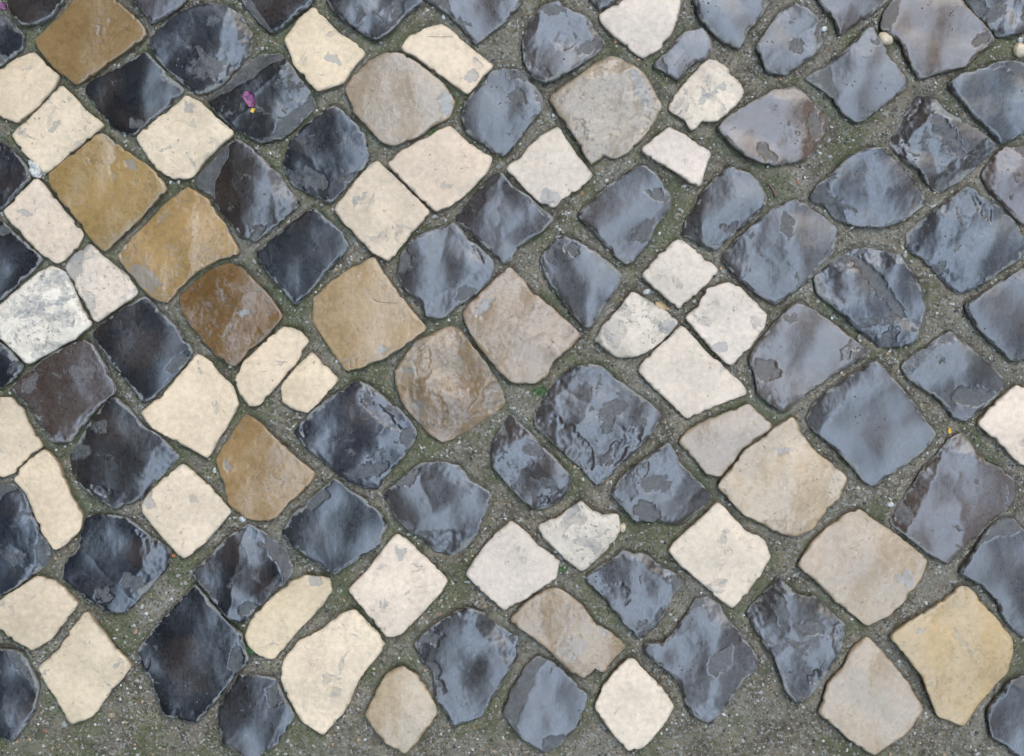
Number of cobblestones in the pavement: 116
